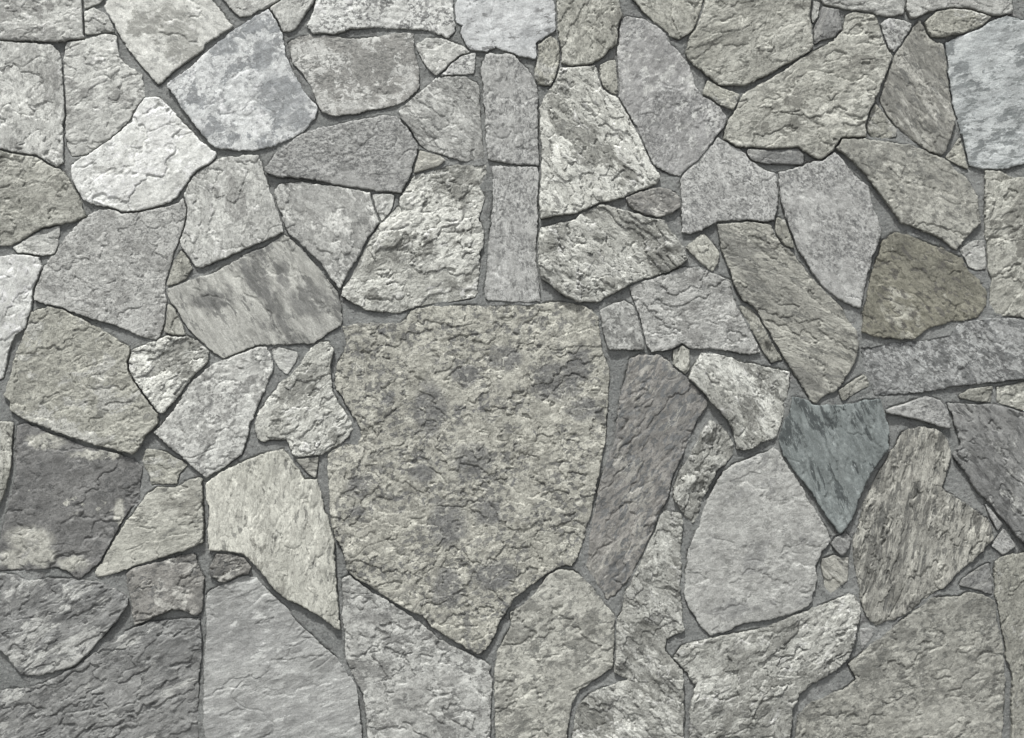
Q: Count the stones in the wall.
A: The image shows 107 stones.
